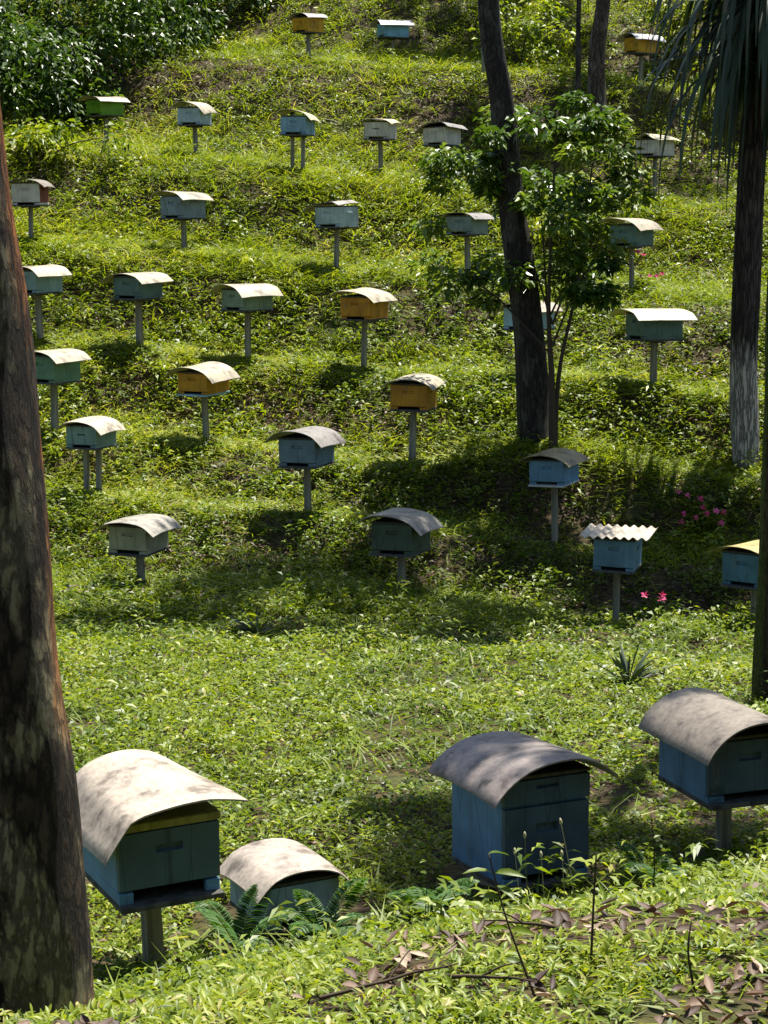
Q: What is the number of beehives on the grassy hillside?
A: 34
